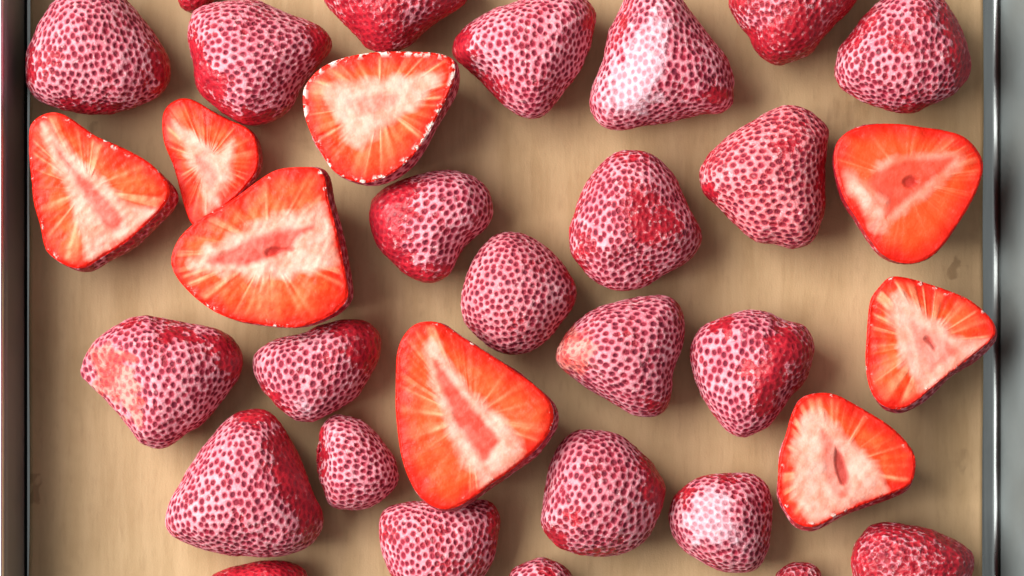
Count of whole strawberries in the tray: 25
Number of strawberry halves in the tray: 8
